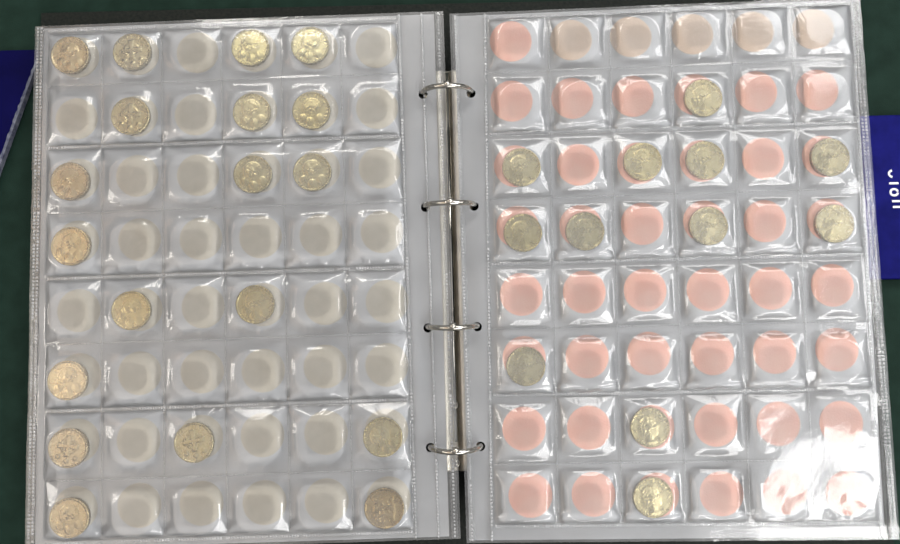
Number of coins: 31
